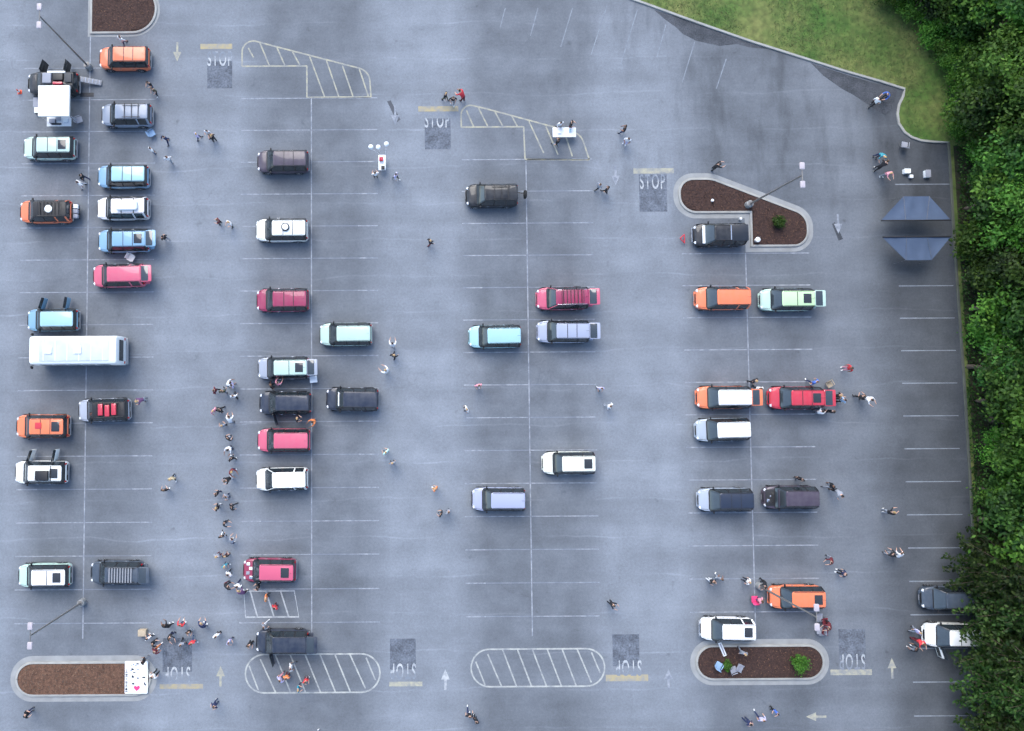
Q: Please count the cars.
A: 44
